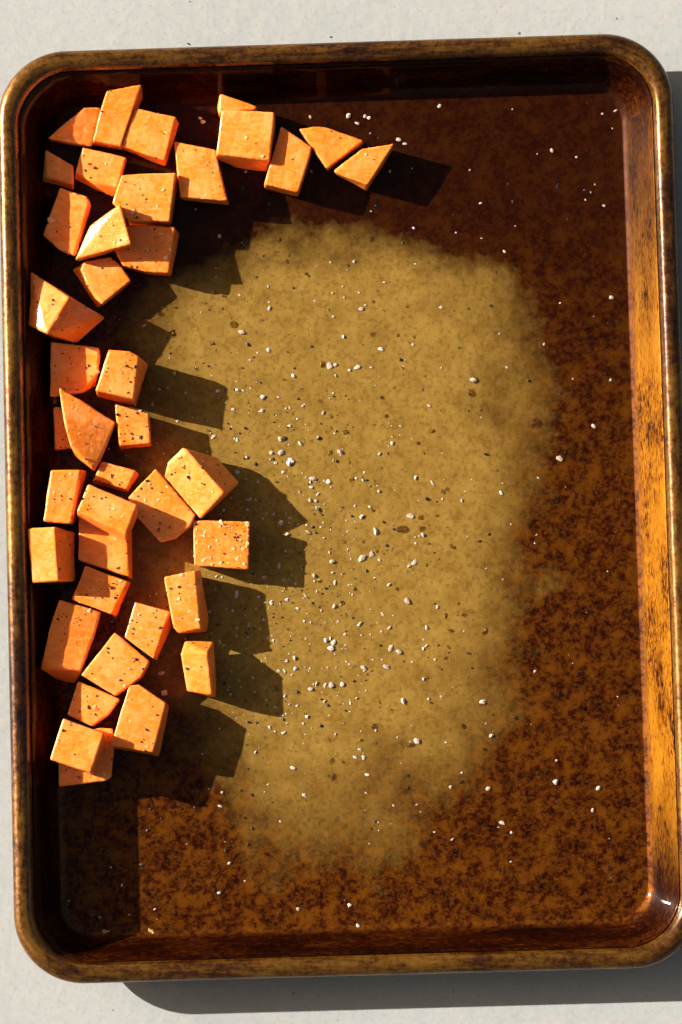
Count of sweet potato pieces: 40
